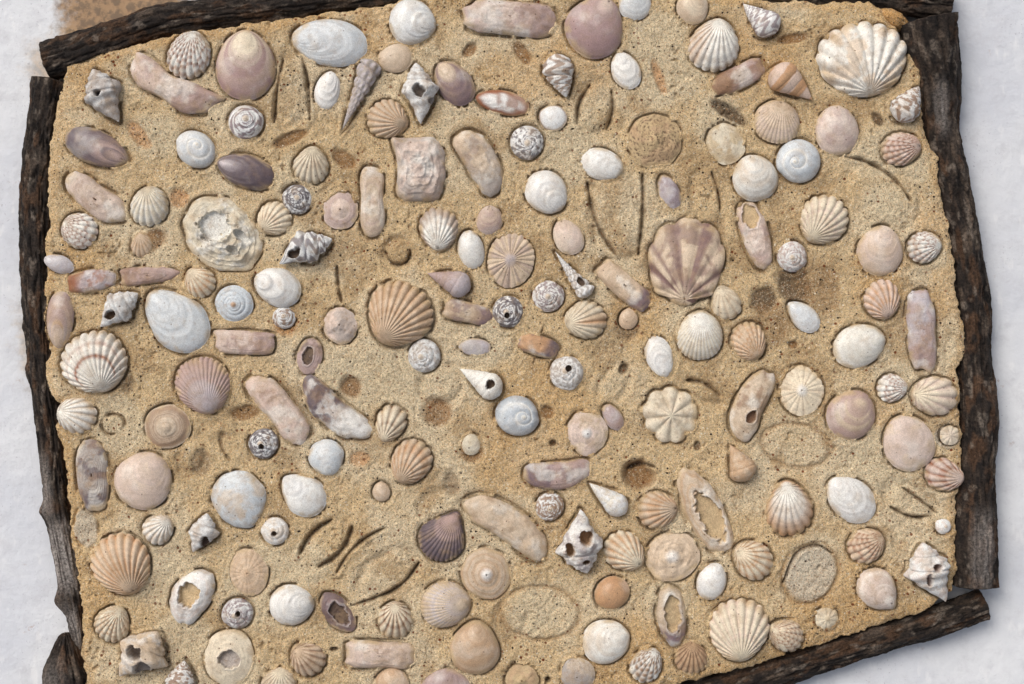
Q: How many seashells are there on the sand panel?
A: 179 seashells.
